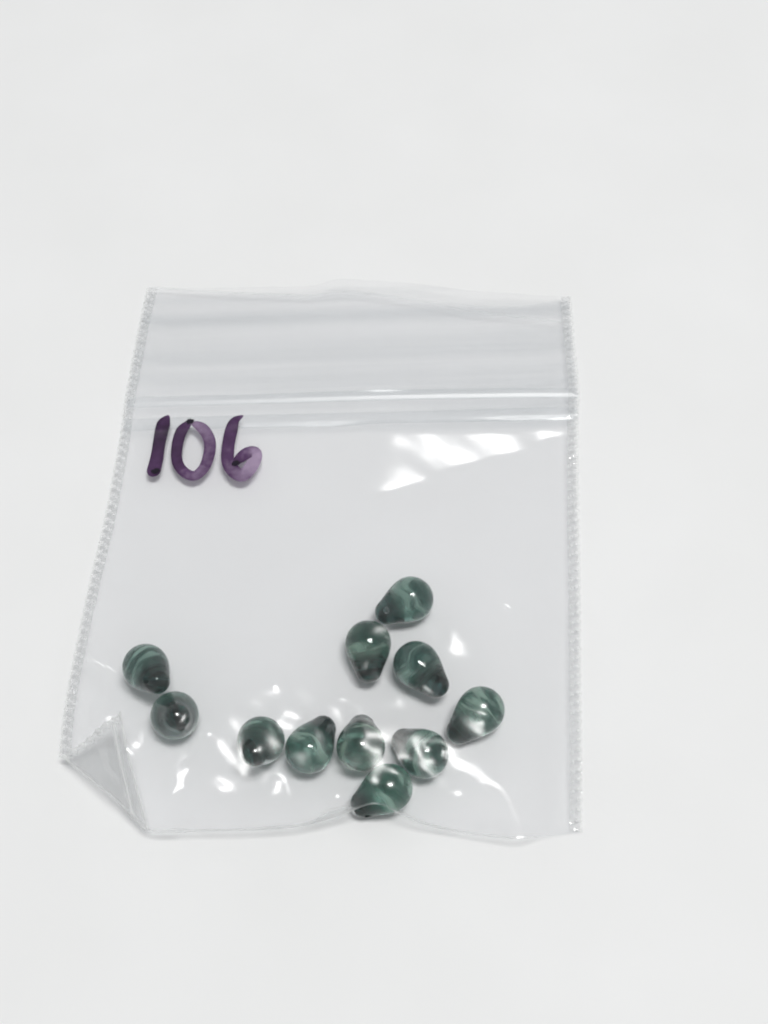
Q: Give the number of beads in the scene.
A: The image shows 11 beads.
